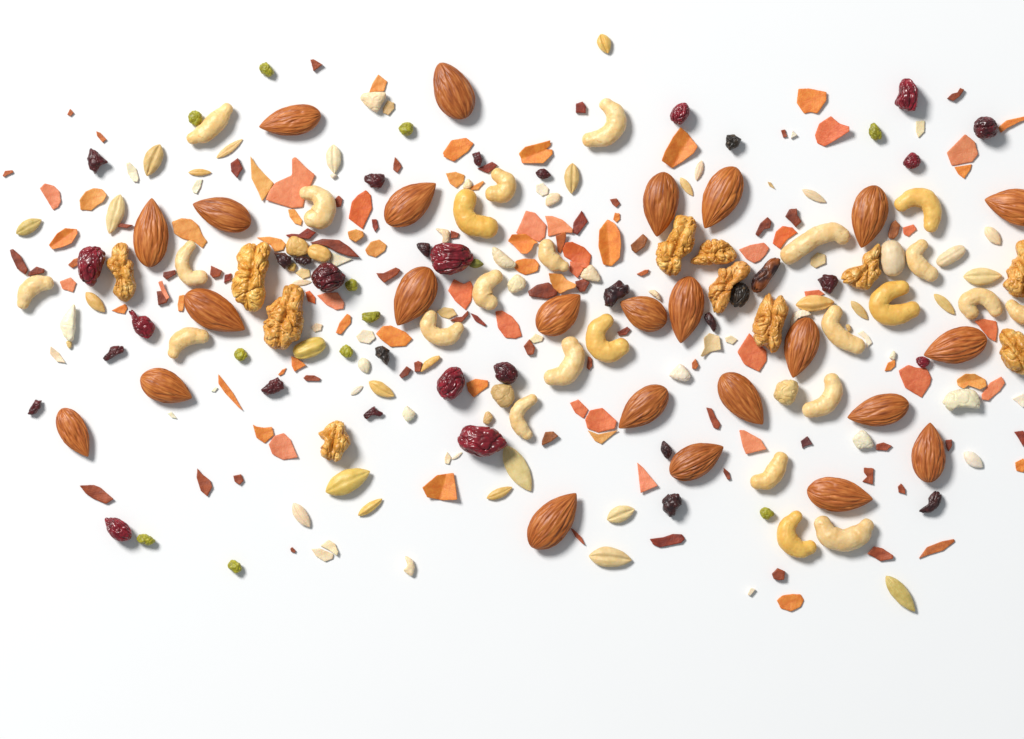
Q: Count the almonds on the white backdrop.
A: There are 25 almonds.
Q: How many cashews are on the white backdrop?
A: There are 25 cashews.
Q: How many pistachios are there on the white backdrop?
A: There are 11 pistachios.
